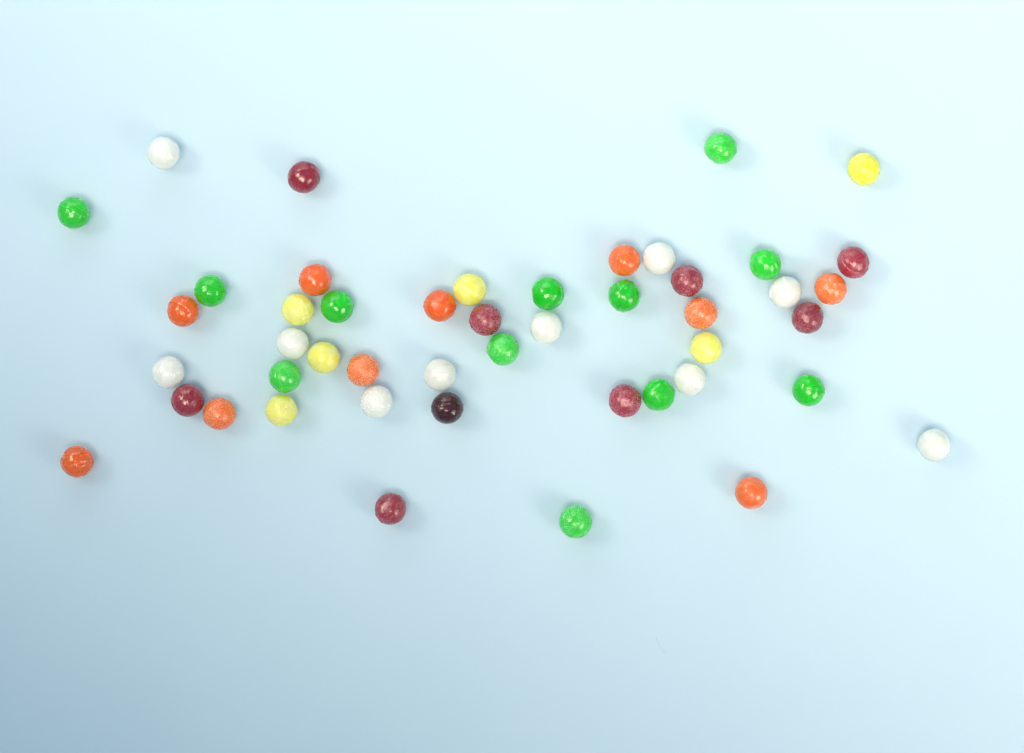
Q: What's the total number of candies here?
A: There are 47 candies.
